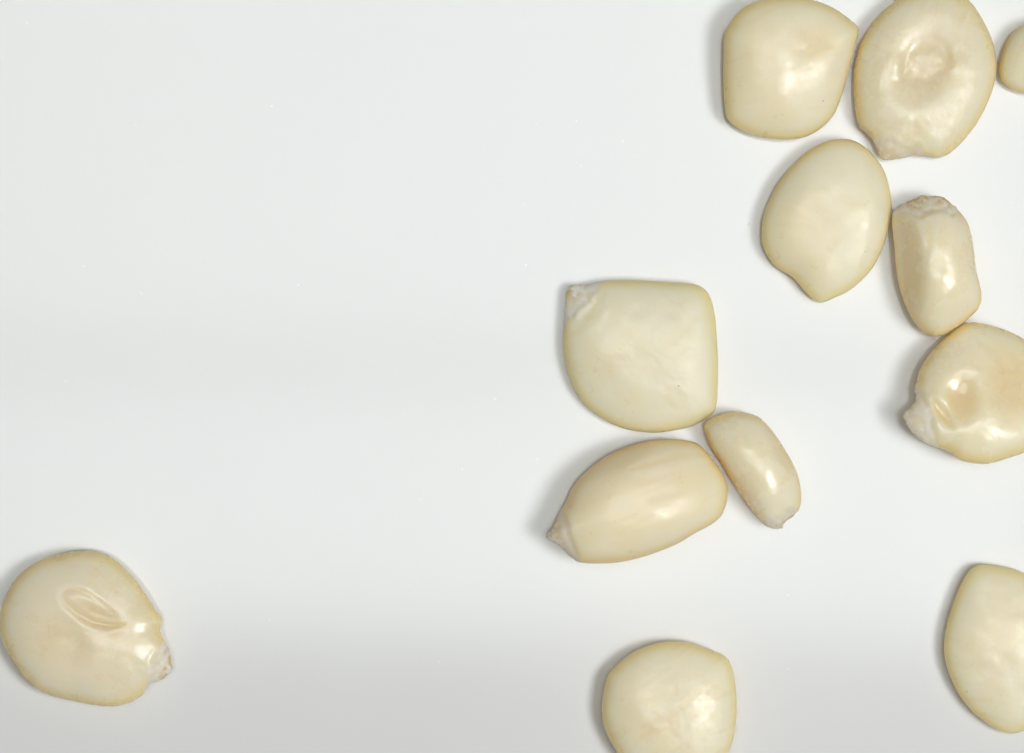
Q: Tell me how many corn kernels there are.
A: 12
